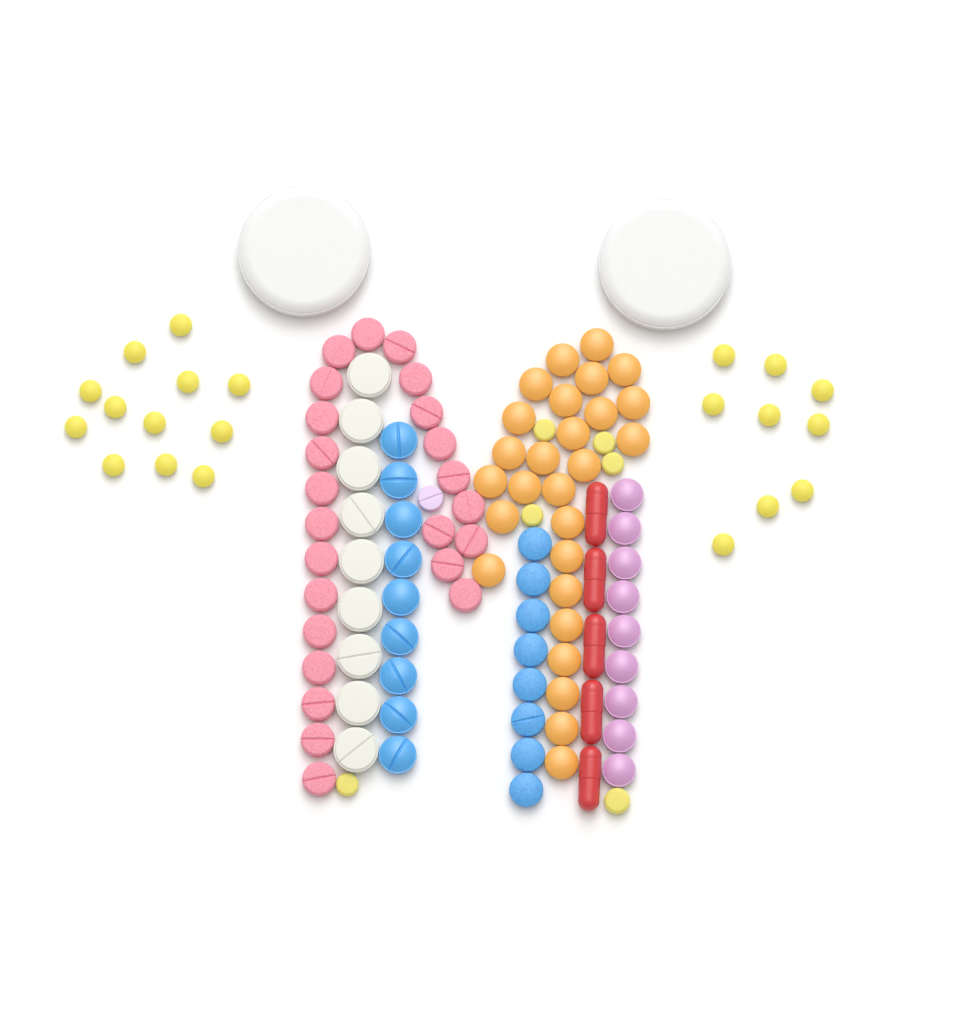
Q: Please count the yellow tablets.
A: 27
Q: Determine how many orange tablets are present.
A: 27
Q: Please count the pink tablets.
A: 24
